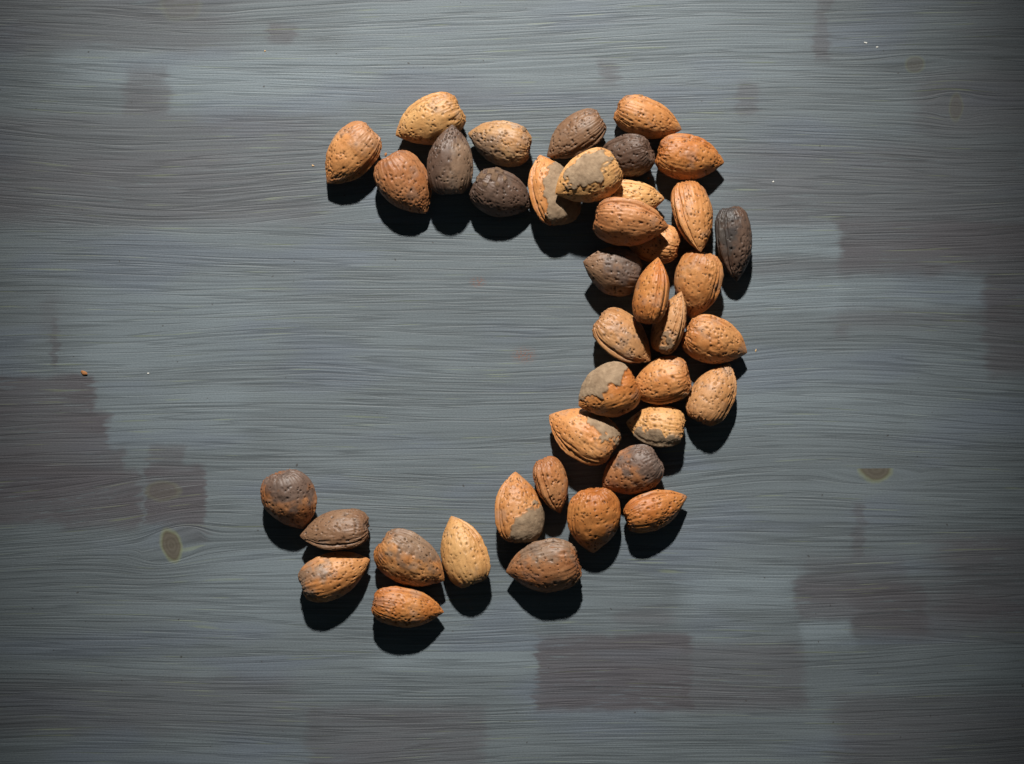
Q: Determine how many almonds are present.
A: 40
